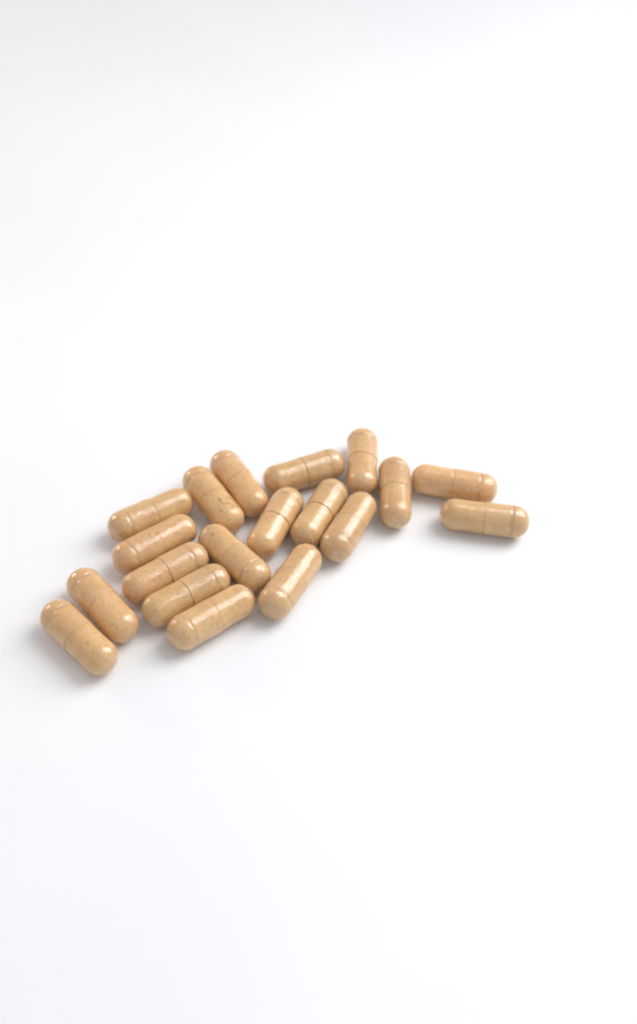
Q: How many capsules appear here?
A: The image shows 19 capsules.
